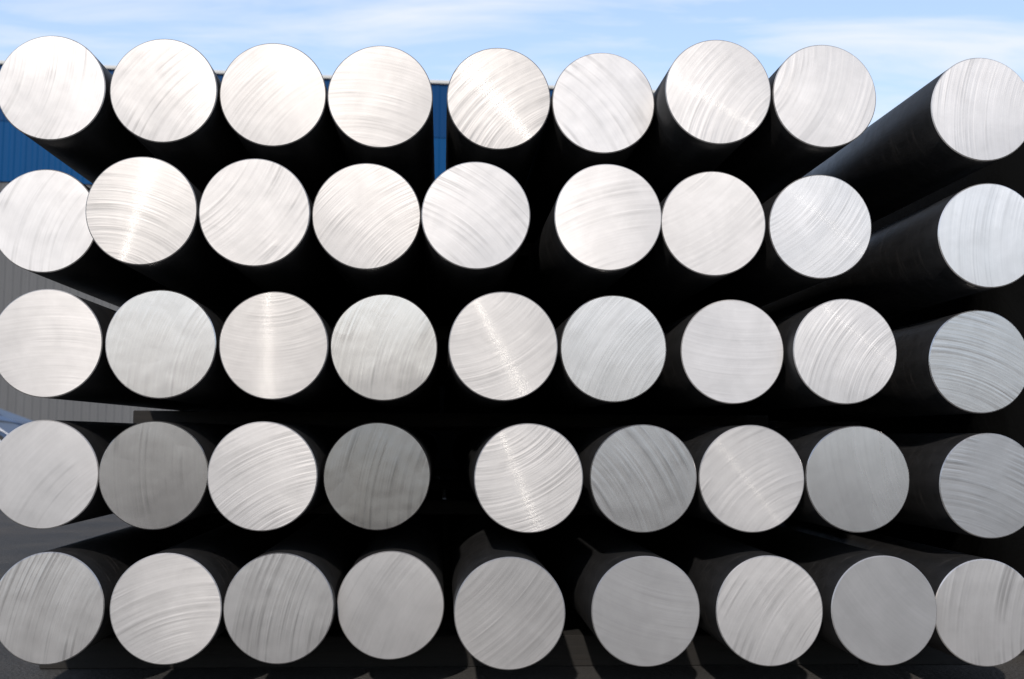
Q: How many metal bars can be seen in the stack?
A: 45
